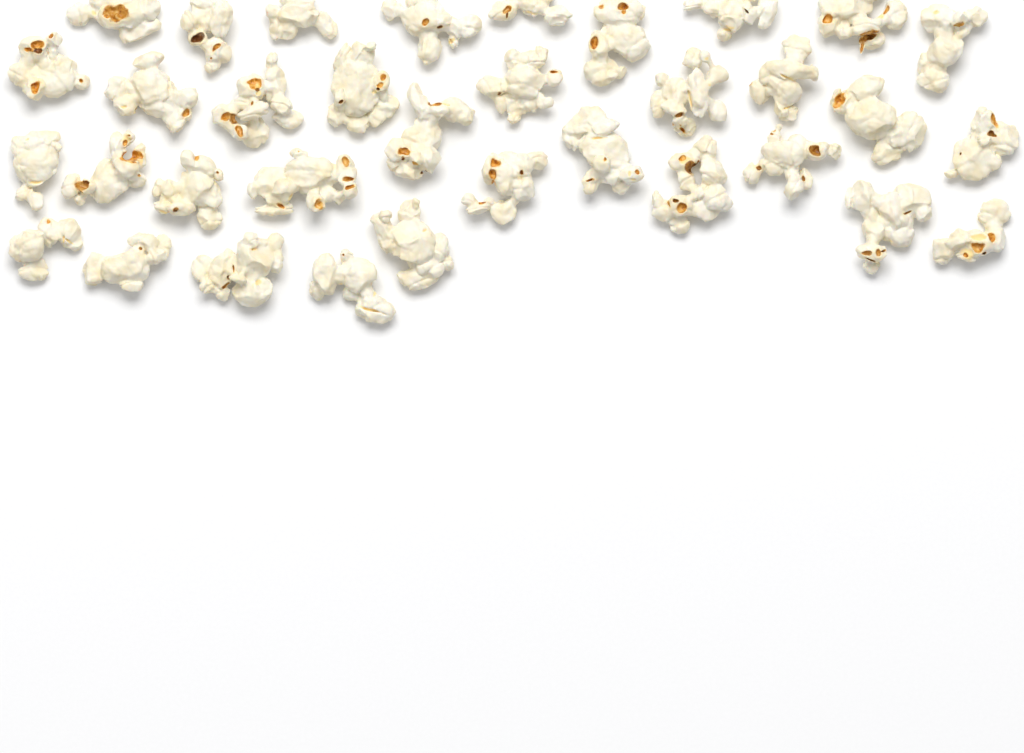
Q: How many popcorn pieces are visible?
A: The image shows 34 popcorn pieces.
